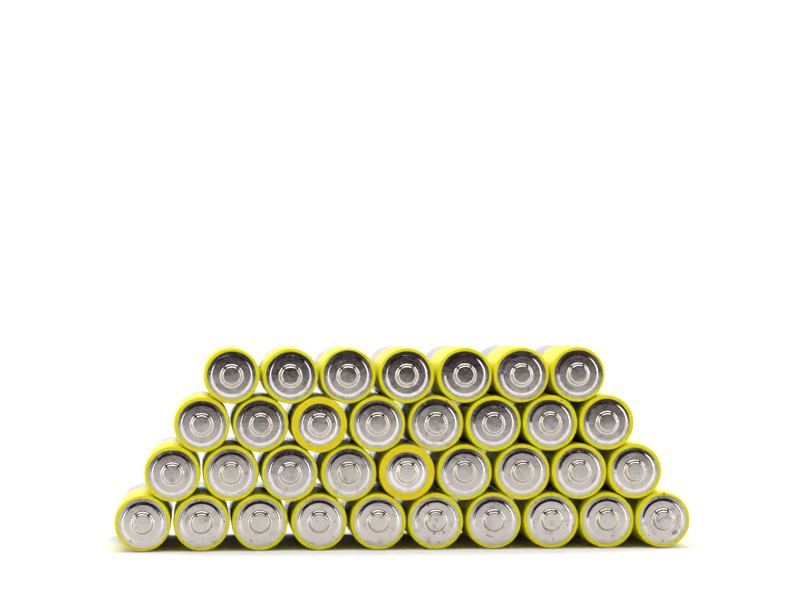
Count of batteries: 34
